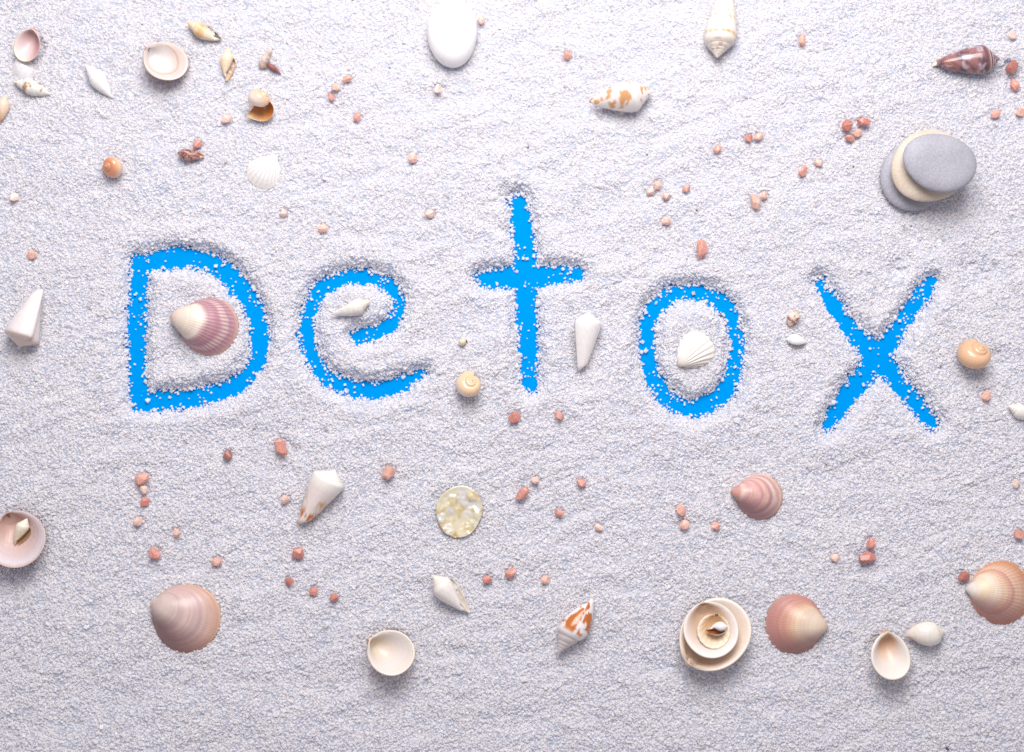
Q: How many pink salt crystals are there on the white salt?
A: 73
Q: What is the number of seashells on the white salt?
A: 43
